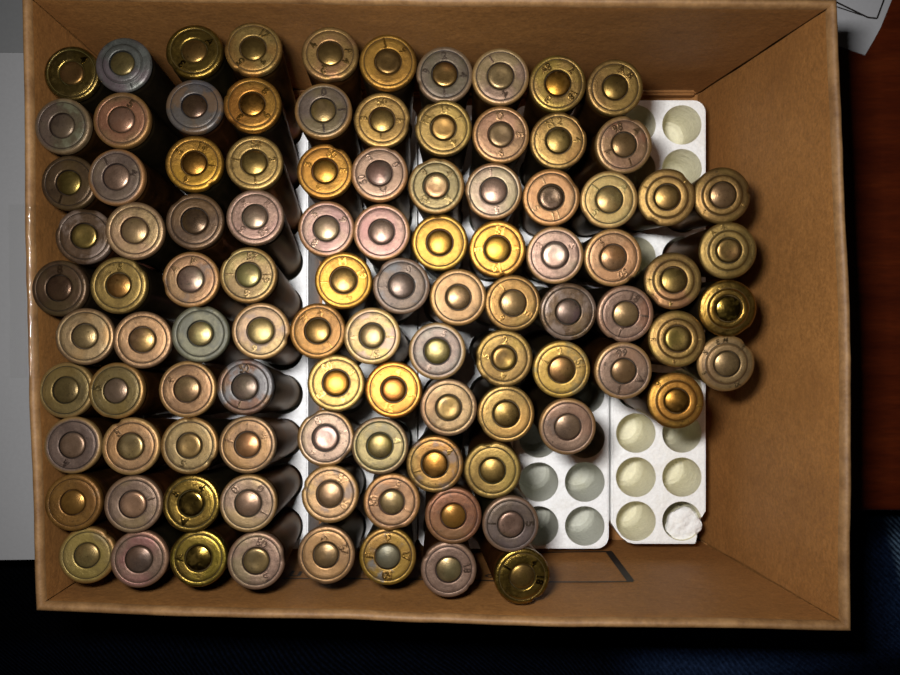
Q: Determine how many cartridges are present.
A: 101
